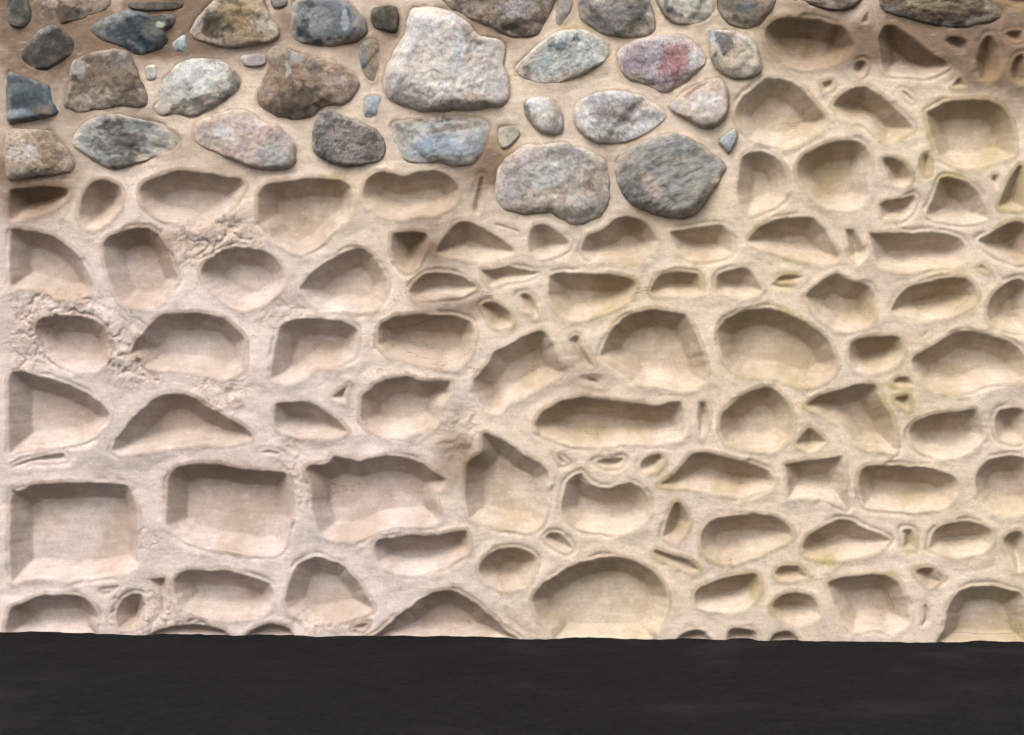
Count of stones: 41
